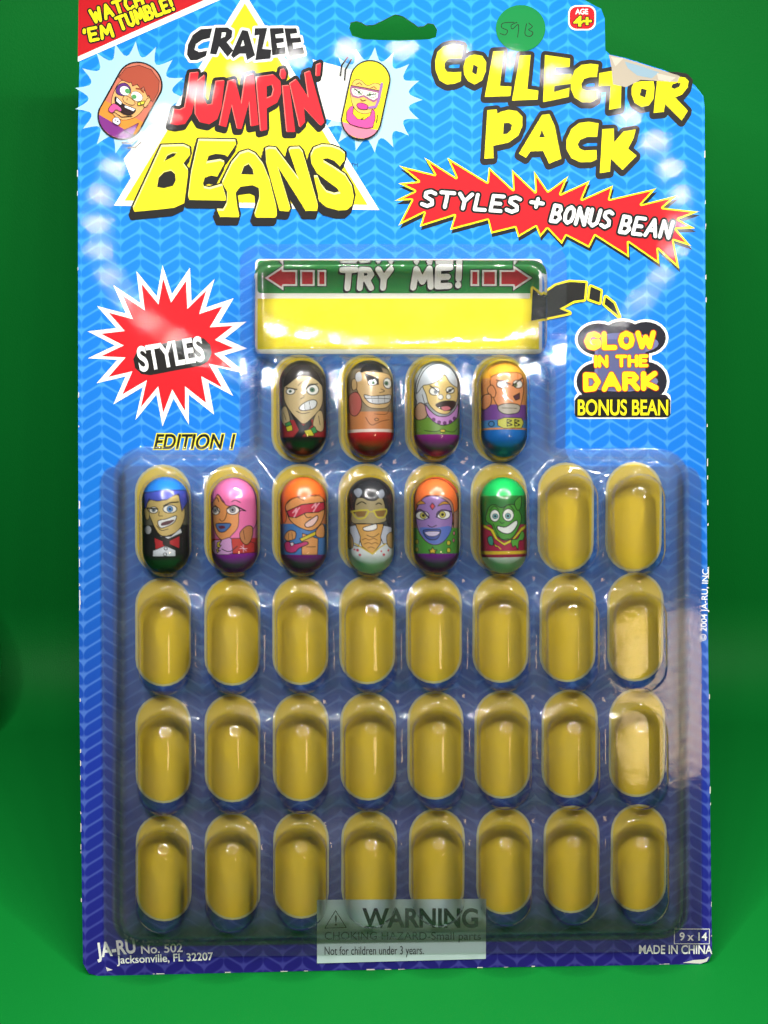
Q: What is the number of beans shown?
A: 10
